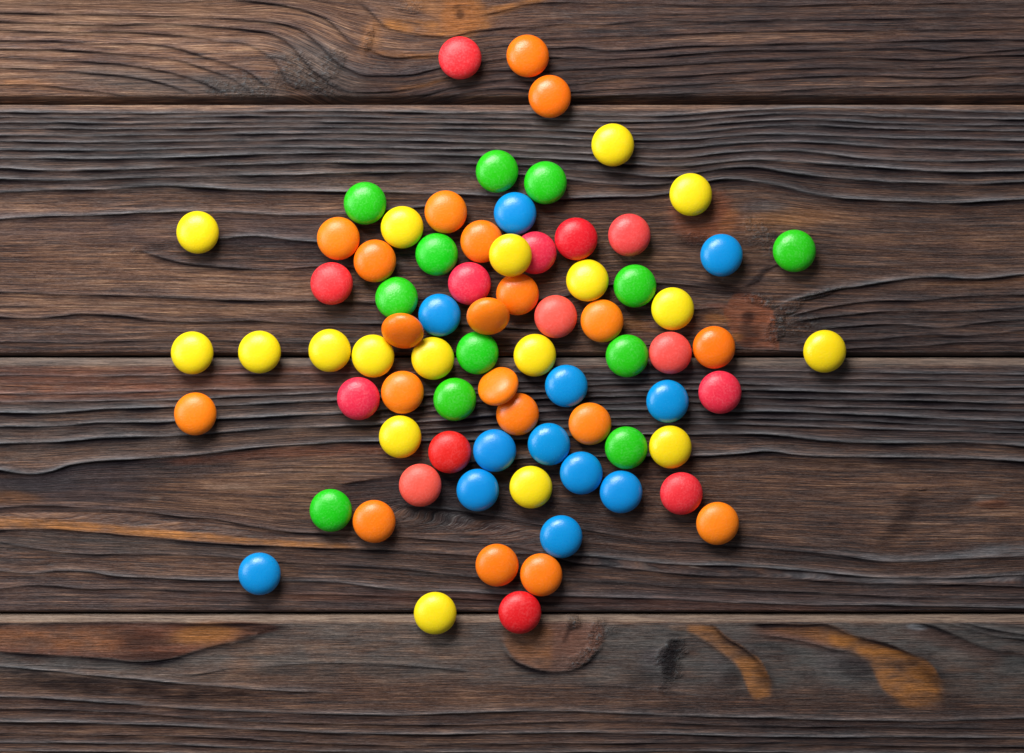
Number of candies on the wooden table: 76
